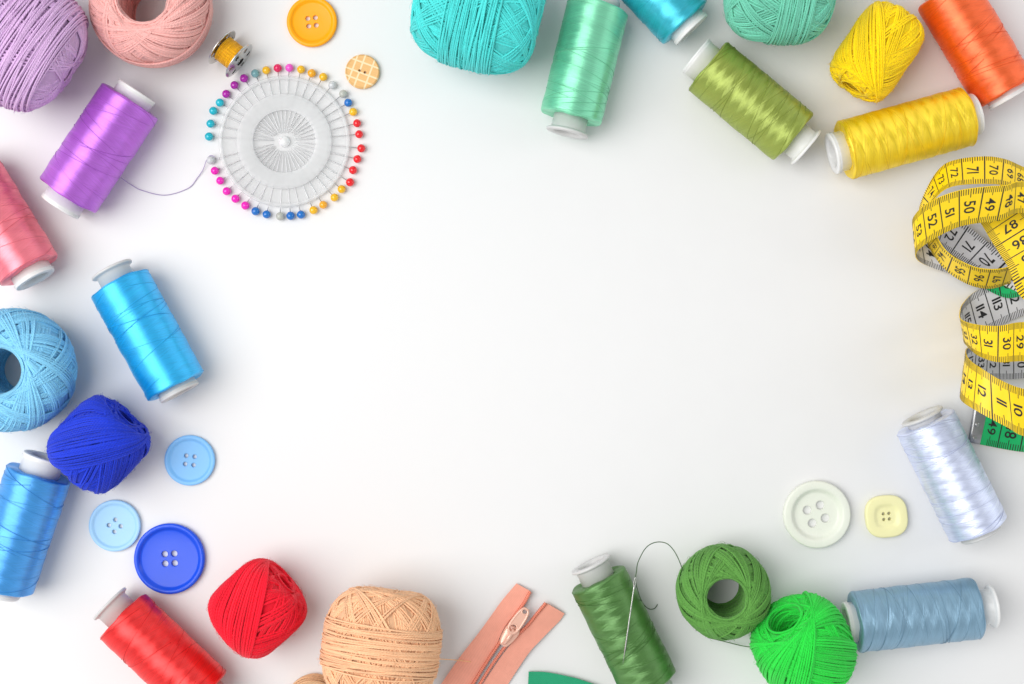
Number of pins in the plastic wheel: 39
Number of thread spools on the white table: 13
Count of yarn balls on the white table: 11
